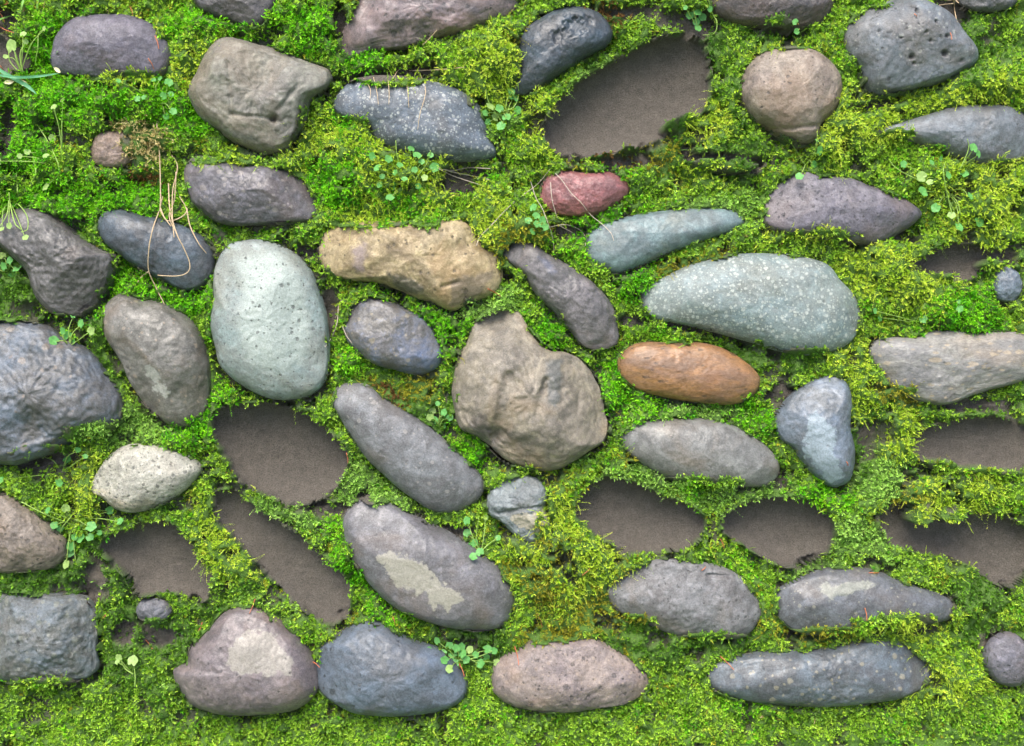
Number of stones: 45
